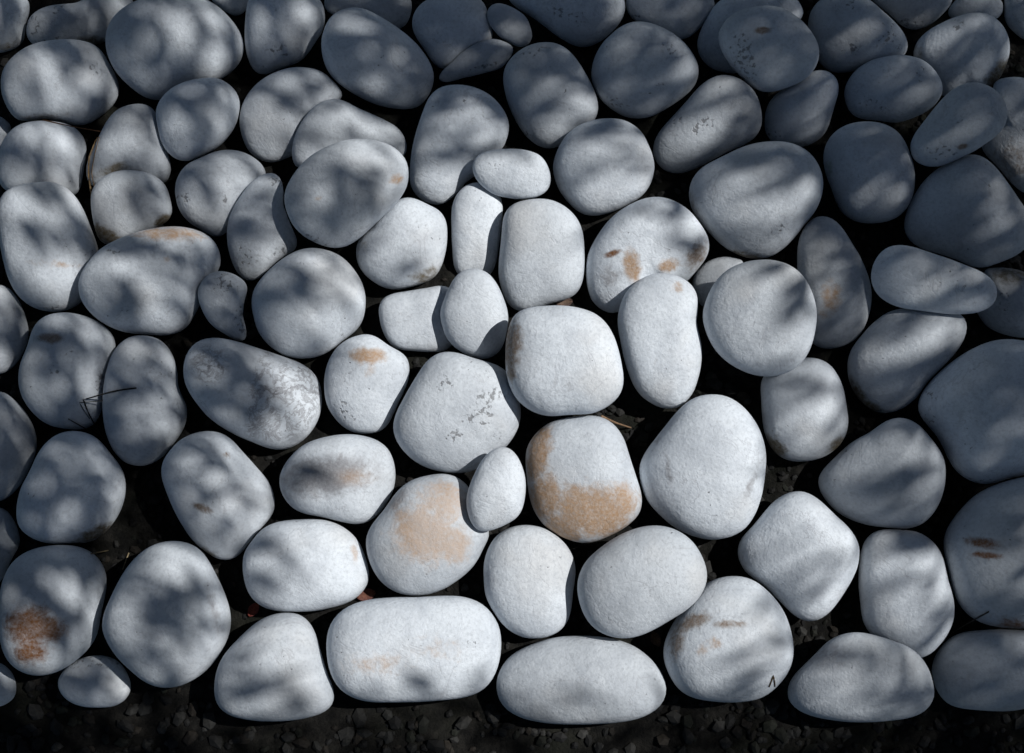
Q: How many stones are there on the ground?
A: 95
